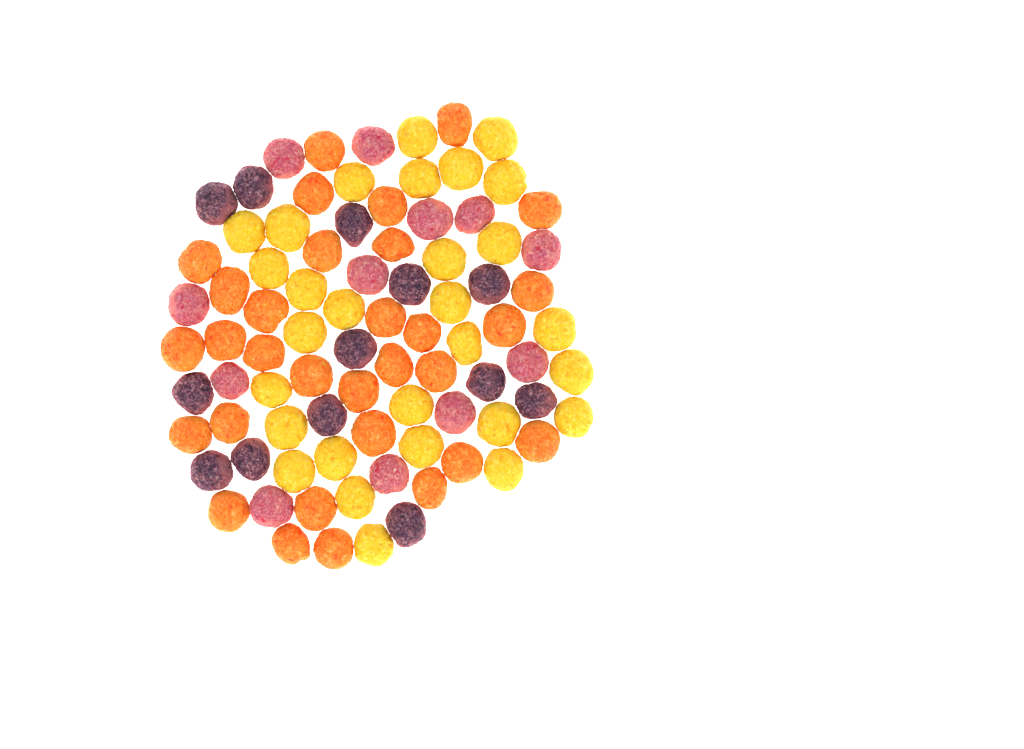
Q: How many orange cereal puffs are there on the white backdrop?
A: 31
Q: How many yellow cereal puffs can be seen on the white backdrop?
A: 29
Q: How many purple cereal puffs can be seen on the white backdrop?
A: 13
